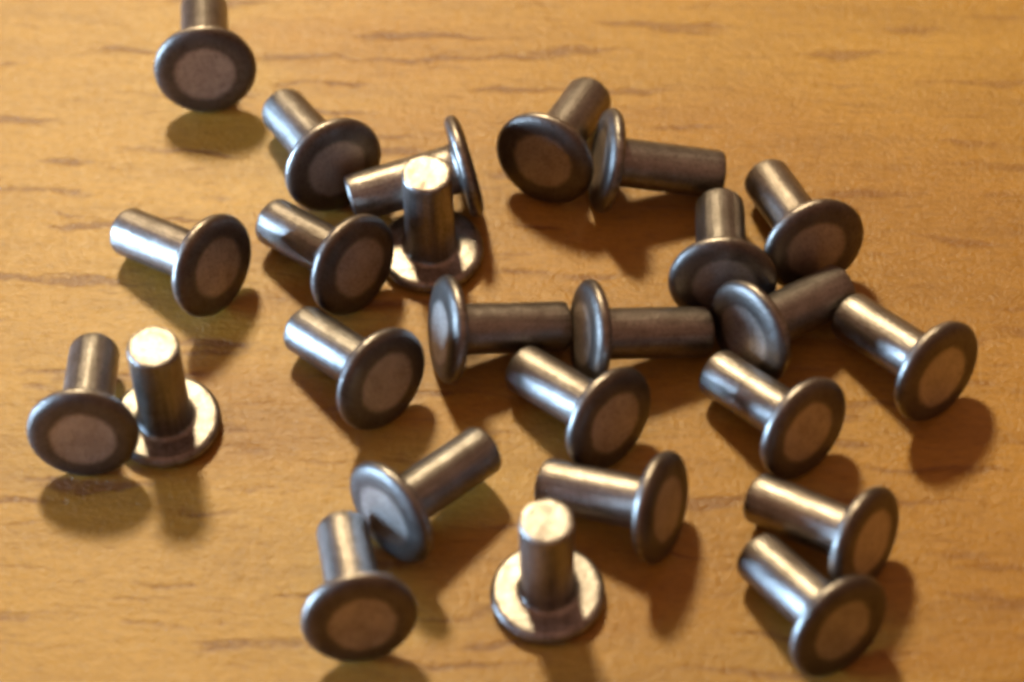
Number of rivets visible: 25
